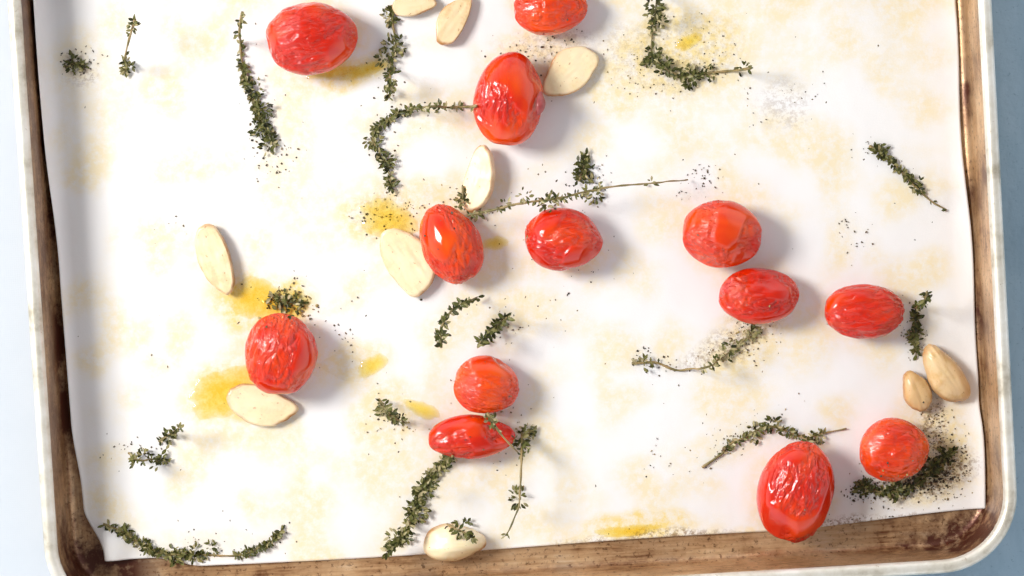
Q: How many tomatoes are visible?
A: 13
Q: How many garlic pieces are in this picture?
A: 10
